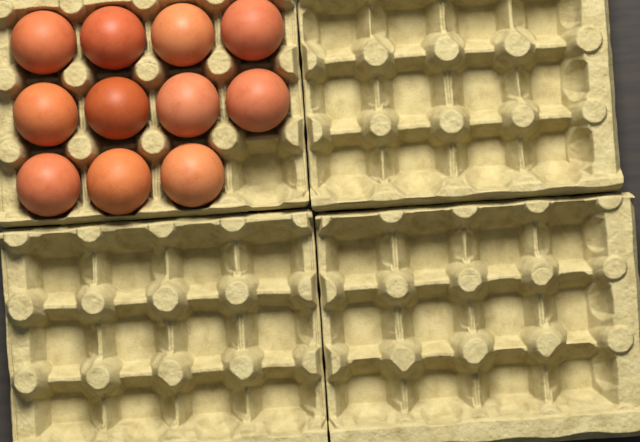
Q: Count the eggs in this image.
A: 11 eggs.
